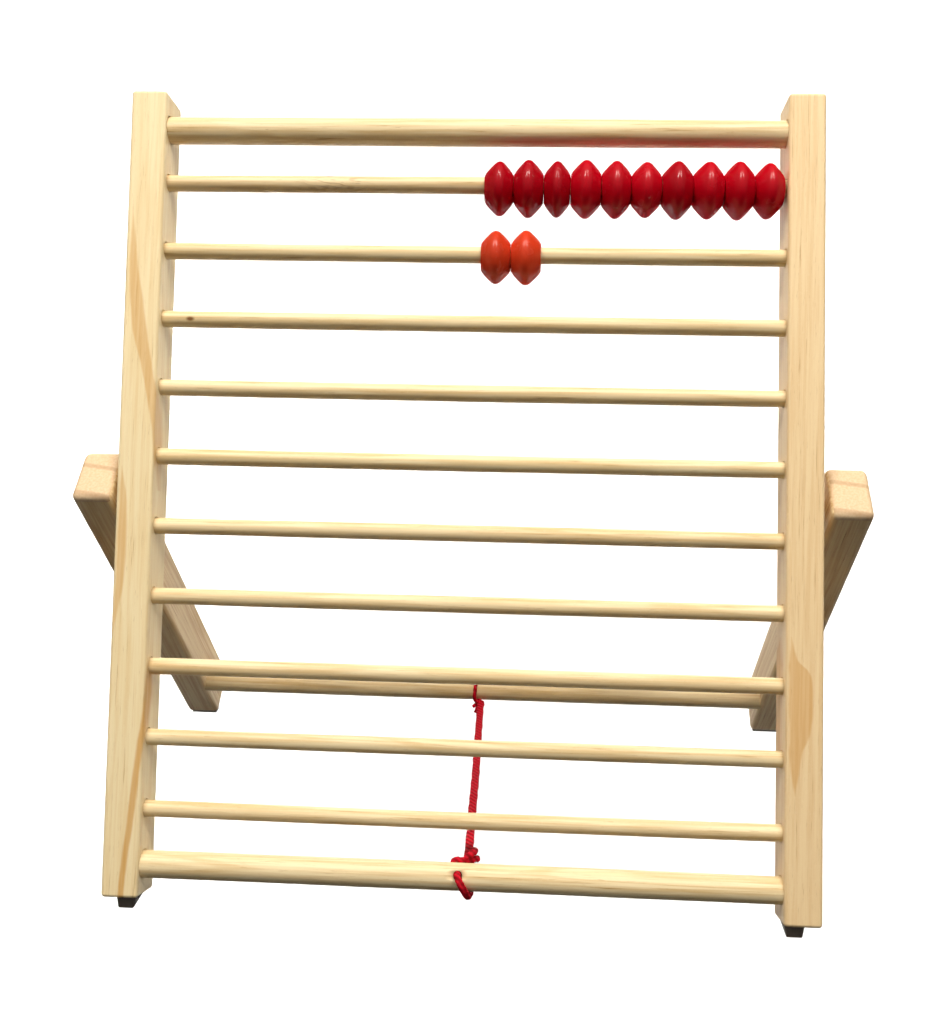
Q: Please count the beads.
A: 12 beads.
